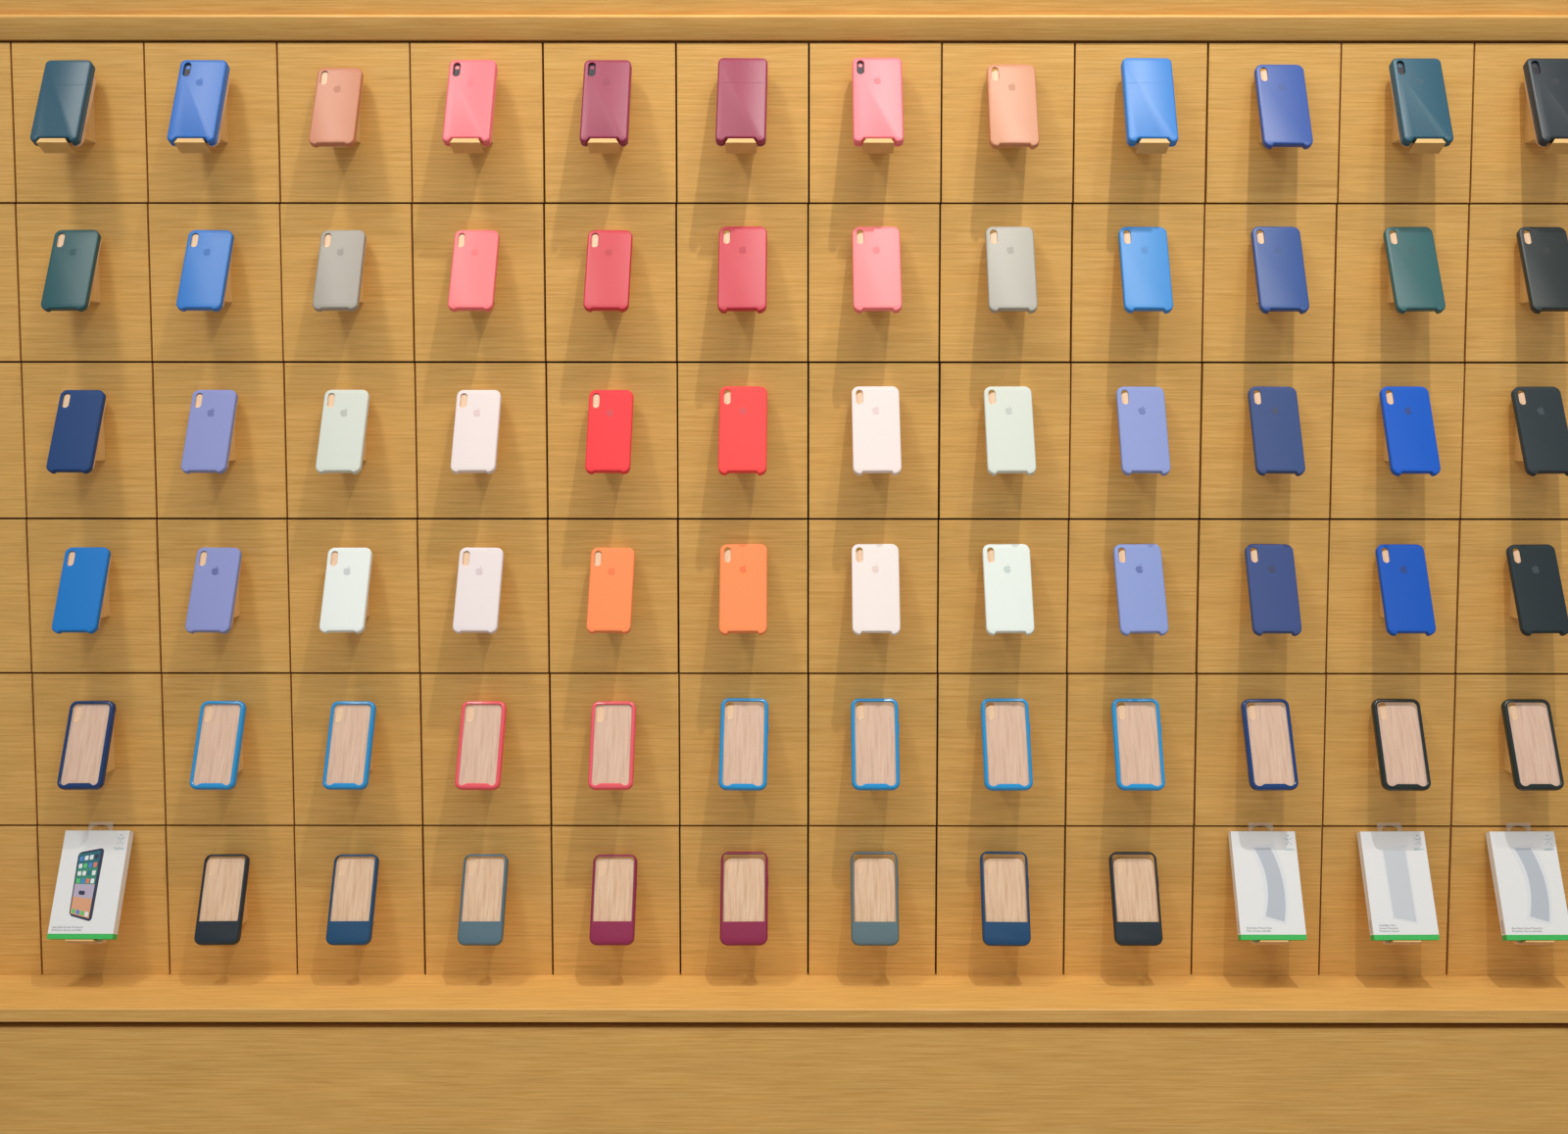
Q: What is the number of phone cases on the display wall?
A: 68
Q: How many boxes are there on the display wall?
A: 4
